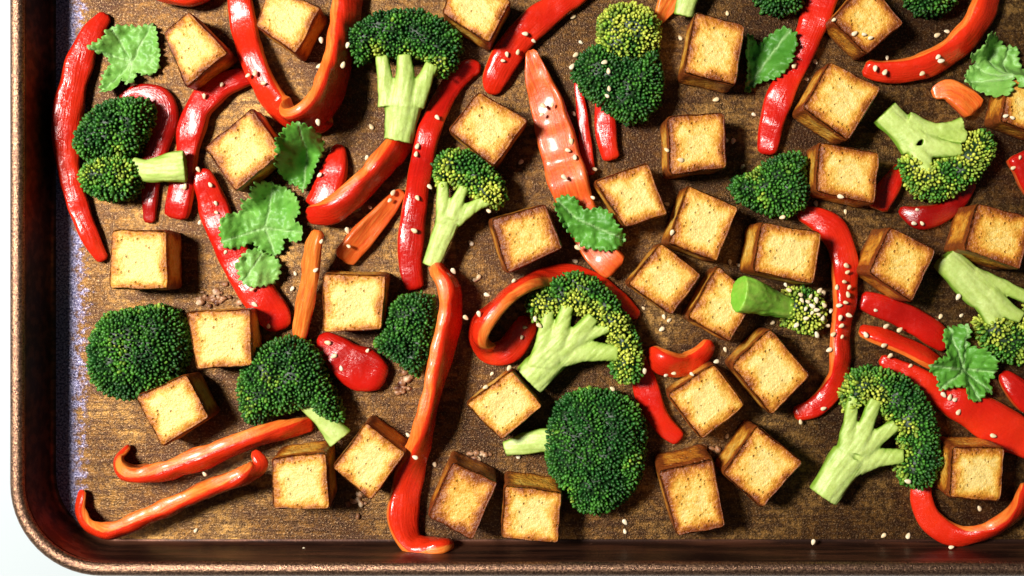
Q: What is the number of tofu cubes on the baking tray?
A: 33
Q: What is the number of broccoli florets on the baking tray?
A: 17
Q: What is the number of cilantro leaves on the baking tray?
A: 8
